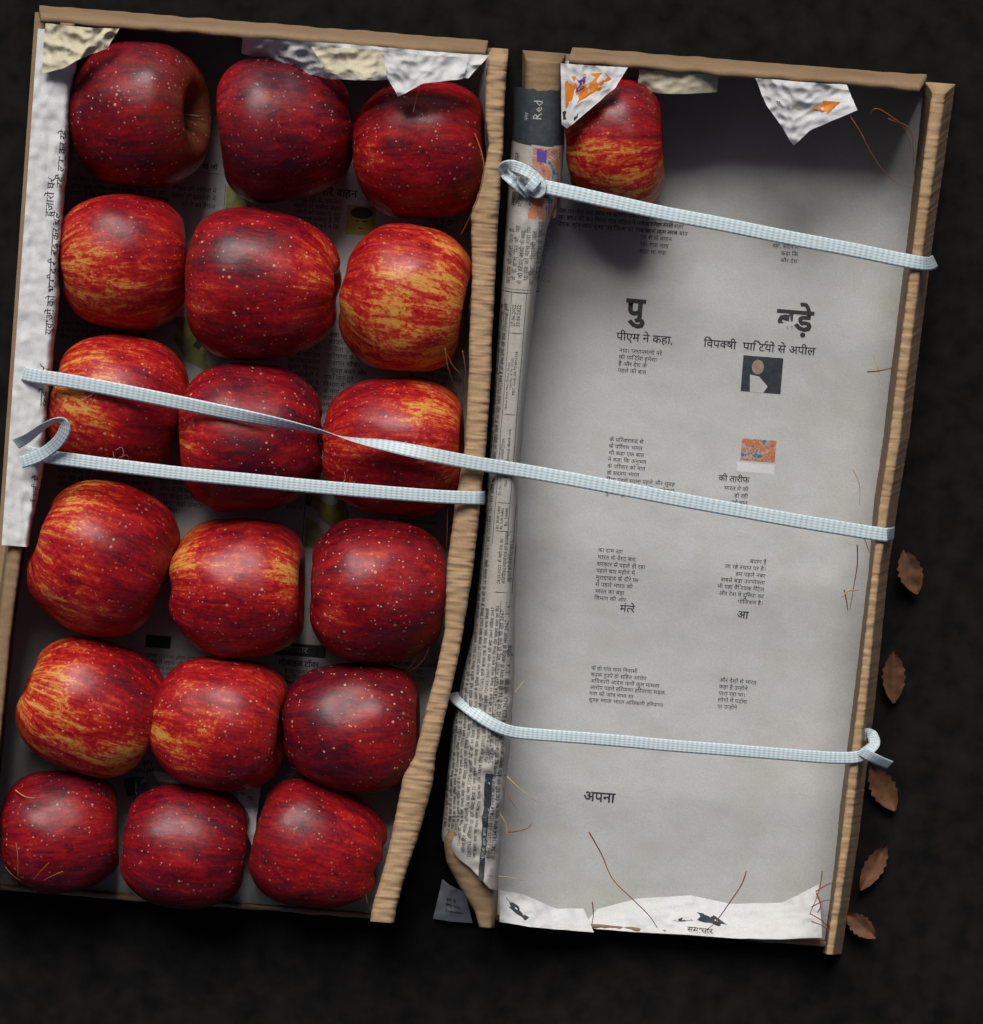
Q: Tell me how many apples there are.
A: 19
